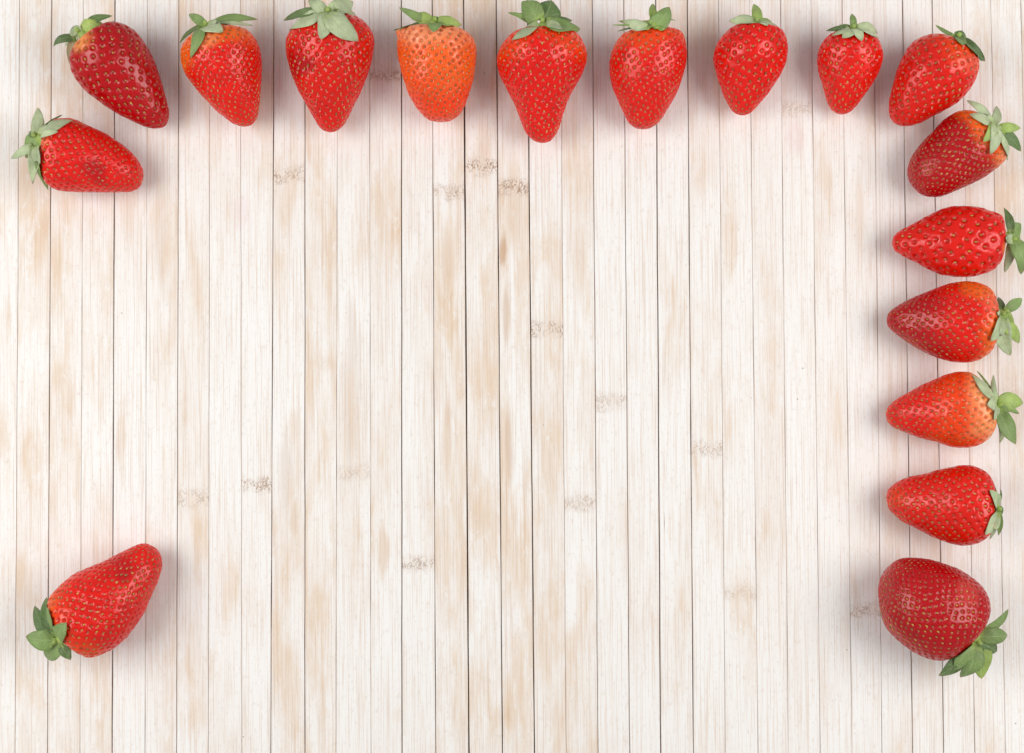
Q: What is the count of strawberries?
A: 17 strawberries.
